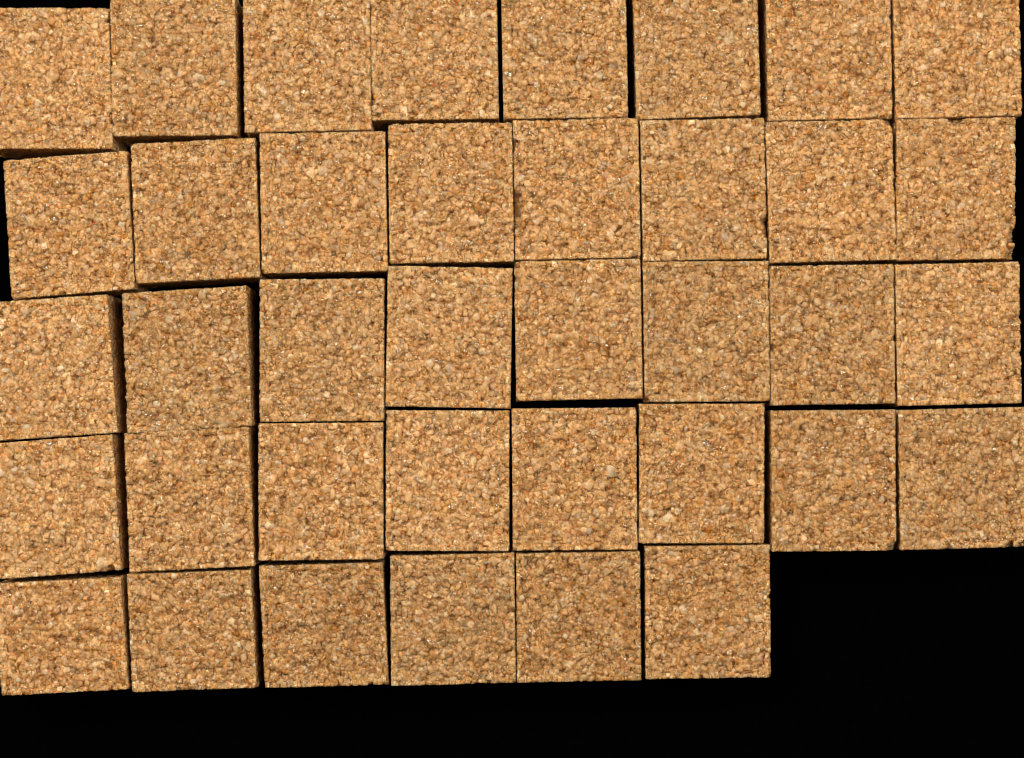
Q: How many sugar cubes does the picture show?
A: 38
